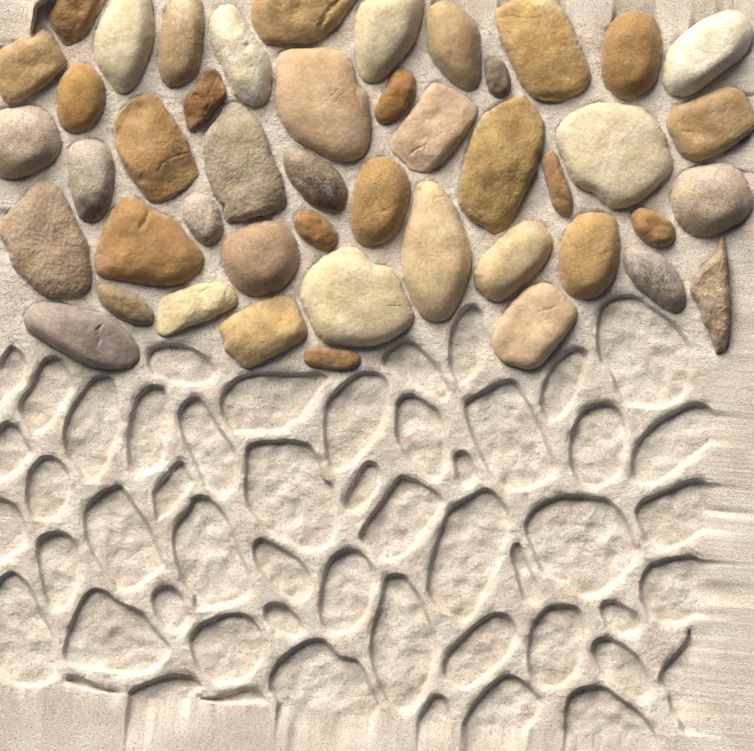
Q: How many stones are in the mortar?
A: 47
